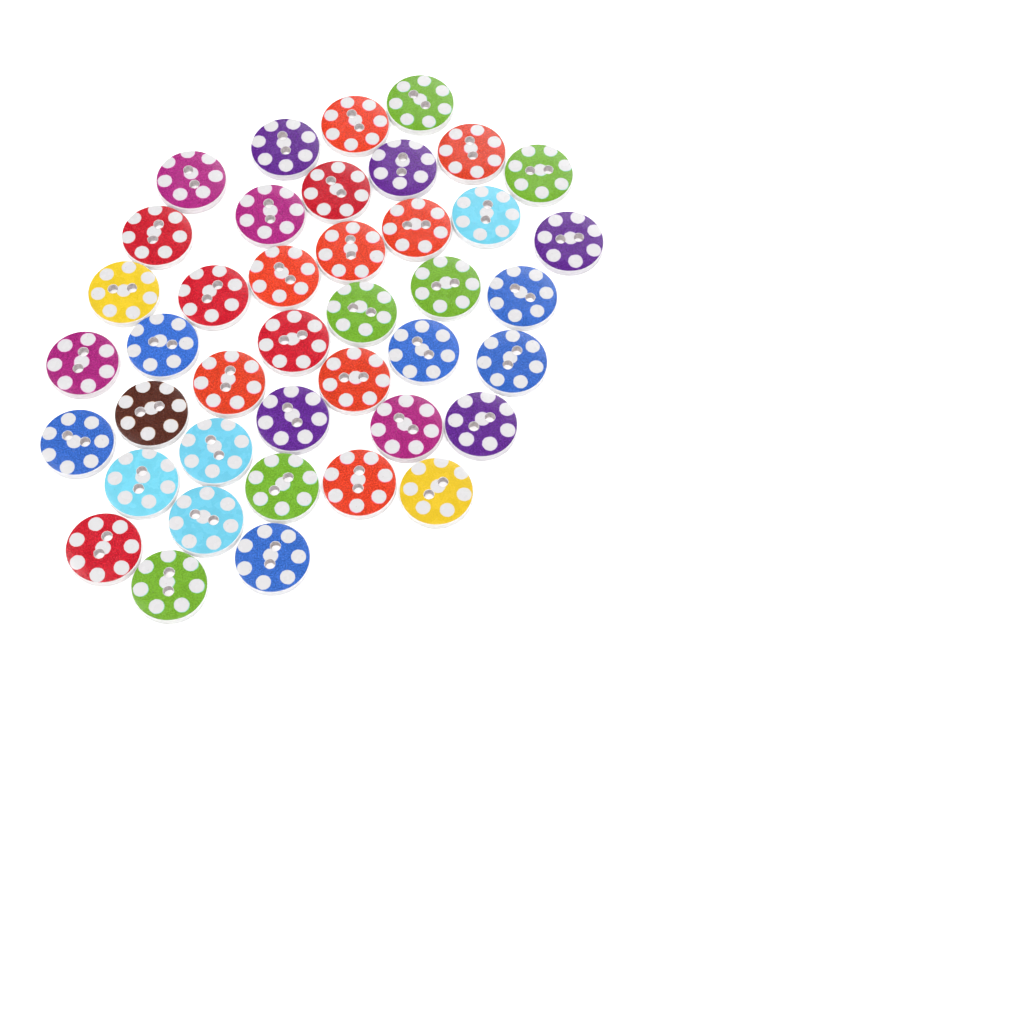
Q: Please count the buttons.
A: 41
